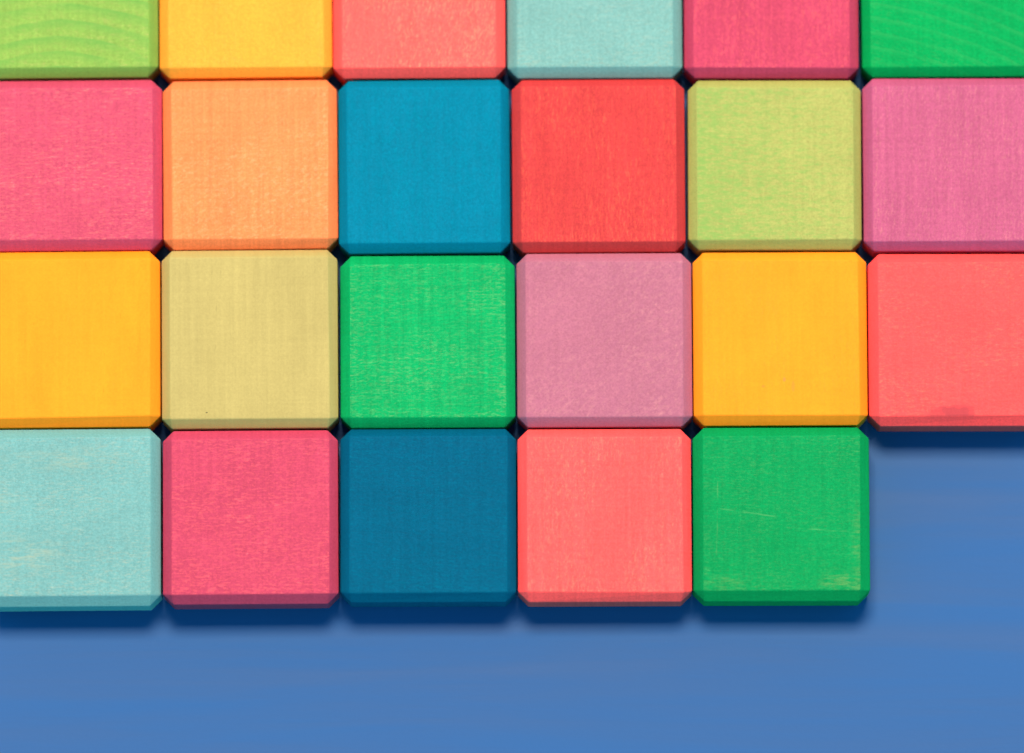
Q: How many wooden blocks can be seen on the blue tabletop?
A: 23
